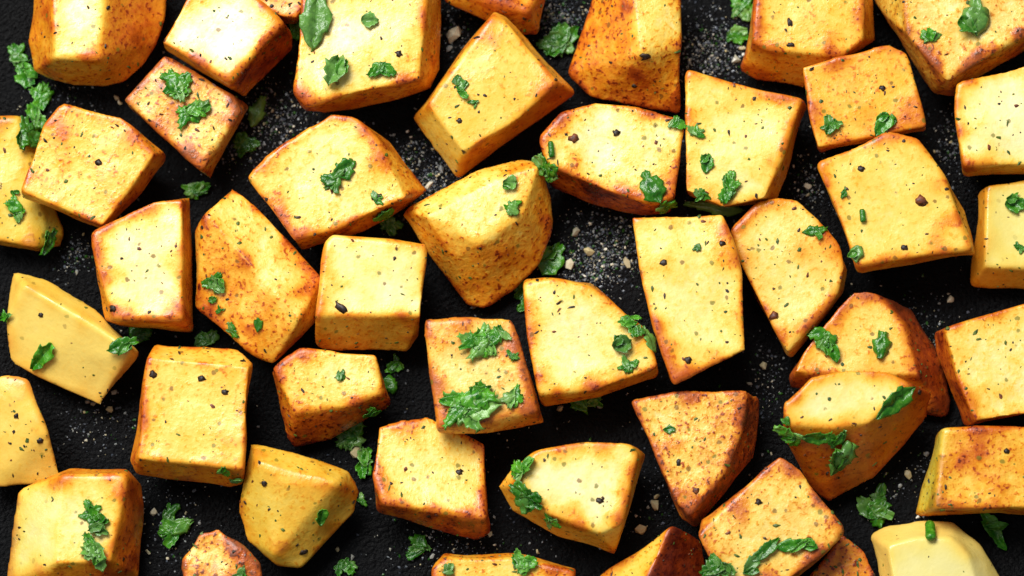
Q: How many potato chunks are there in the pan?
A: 46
